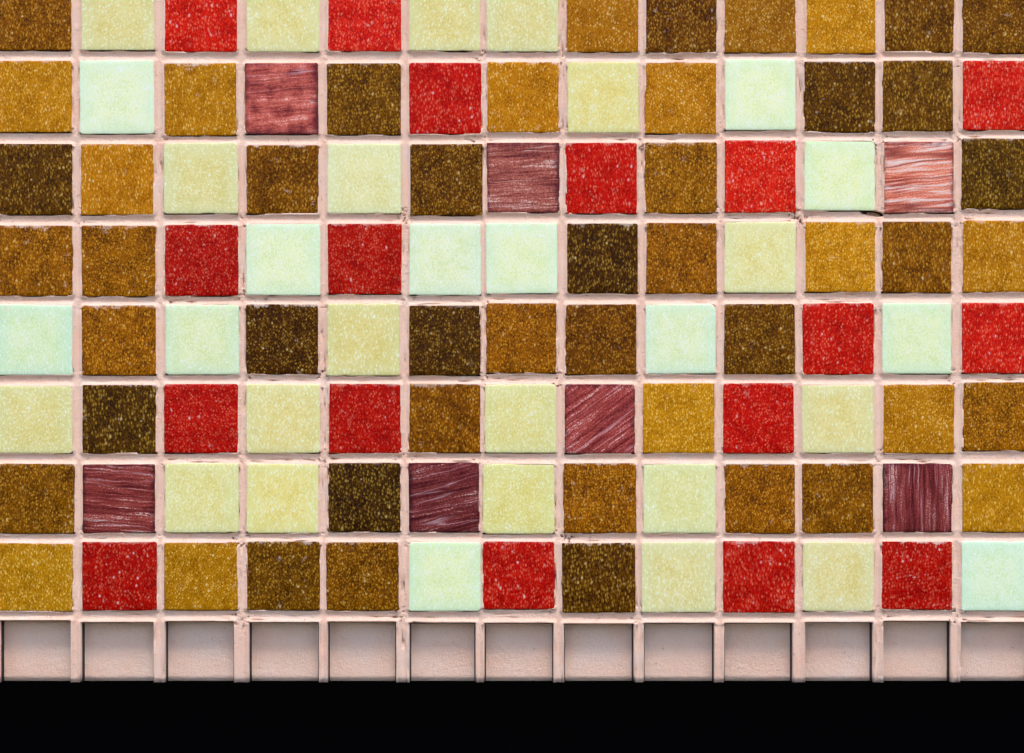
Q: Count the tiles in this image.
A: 104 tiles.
